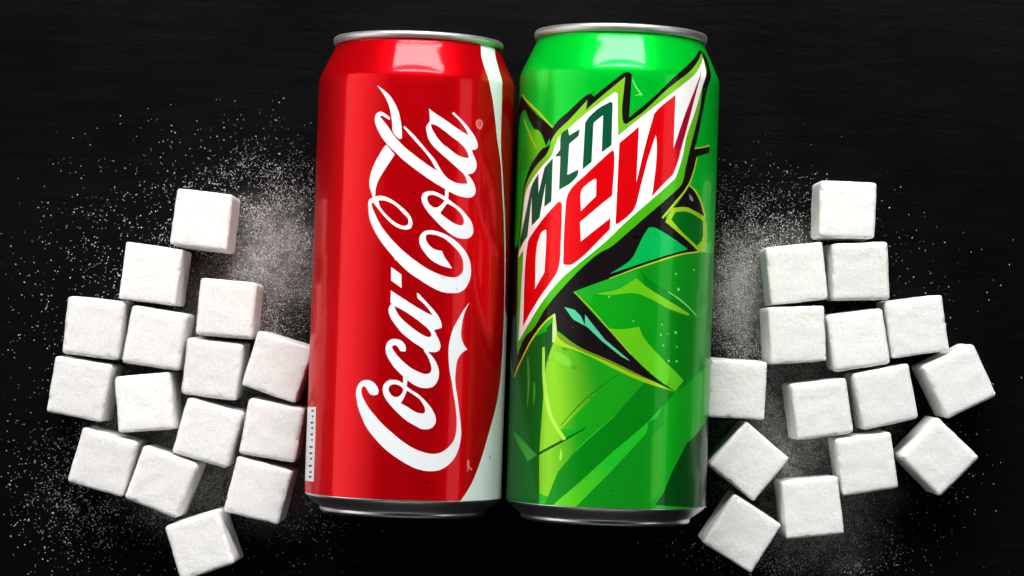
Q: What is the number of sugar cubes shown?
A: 30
